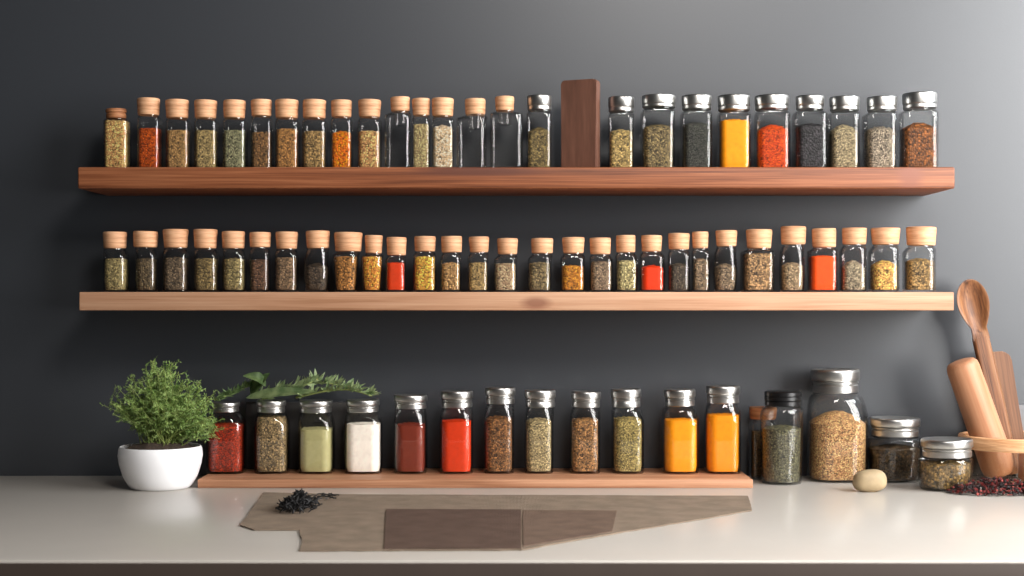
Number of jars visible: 71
